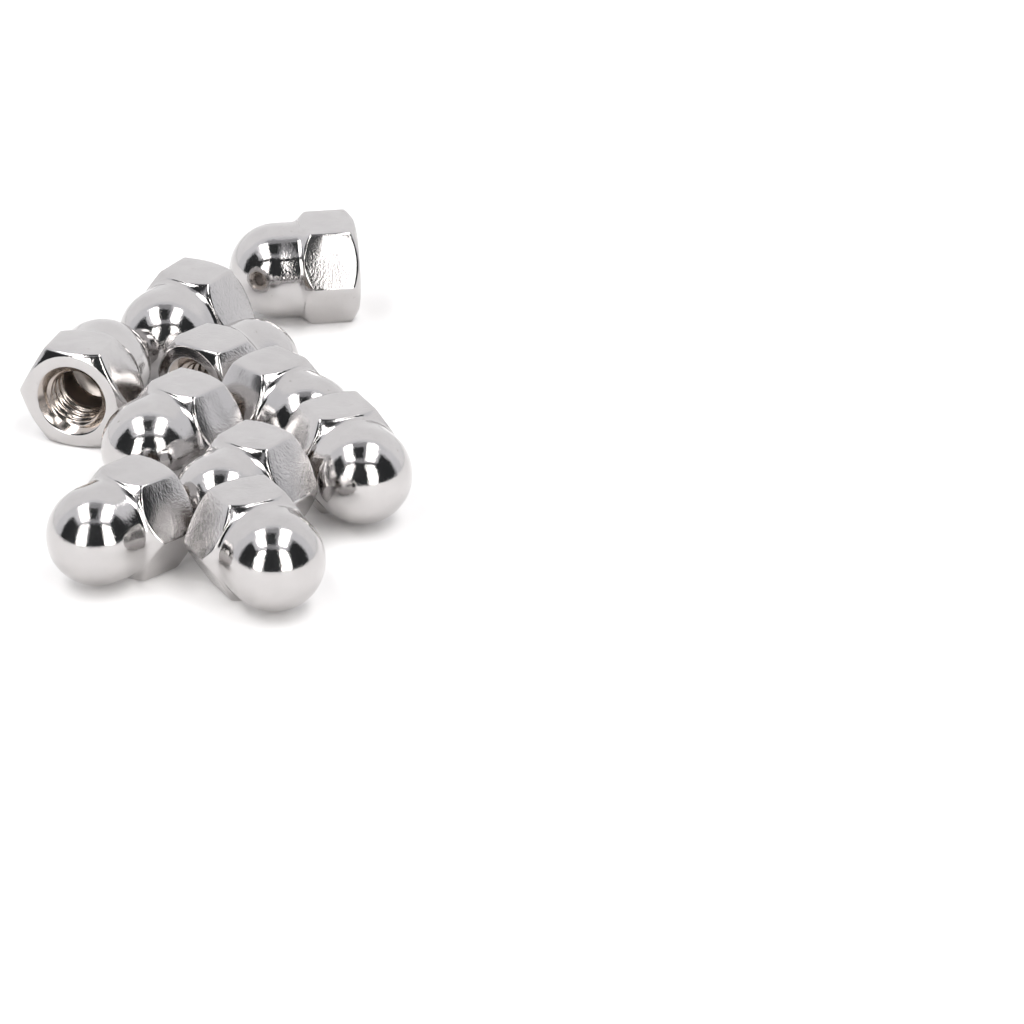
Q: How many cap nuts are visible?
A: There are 10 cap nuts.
